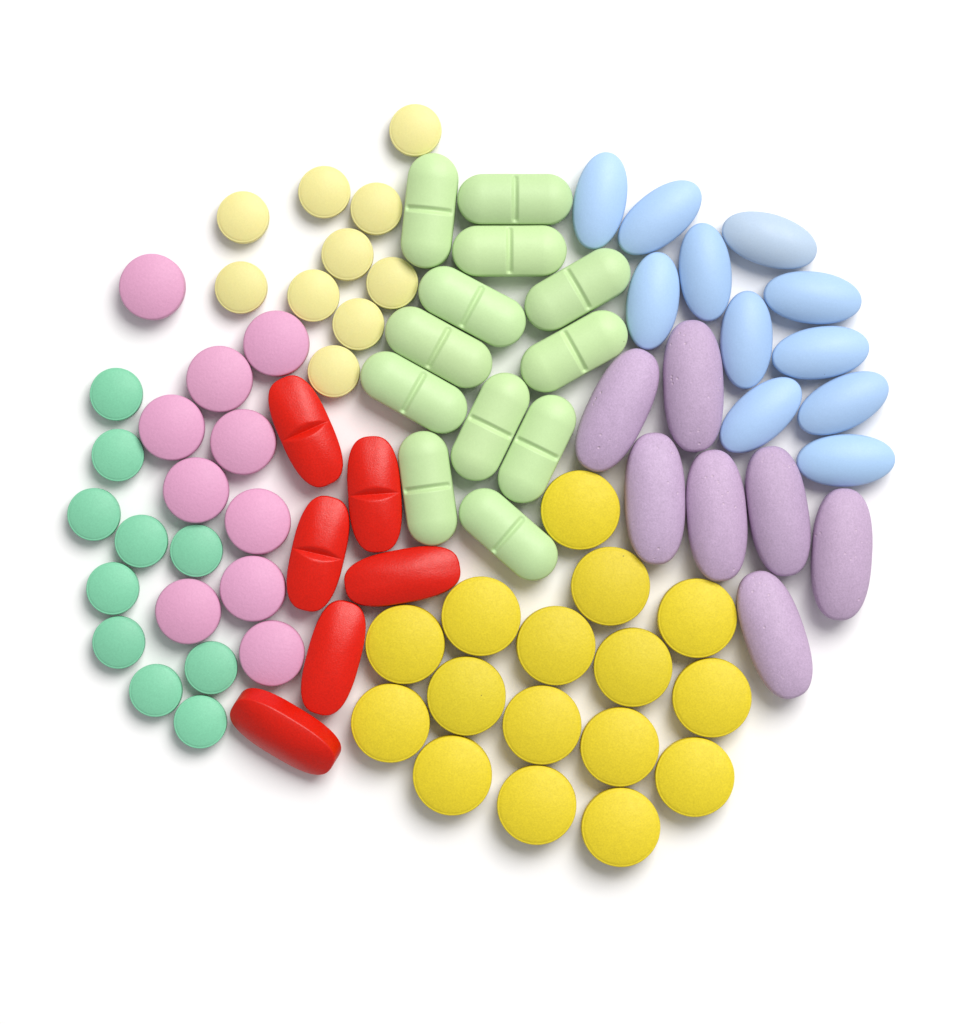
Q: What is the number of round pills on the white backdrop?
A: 46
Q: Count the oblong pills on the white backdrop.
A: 36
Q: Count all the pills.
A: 82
